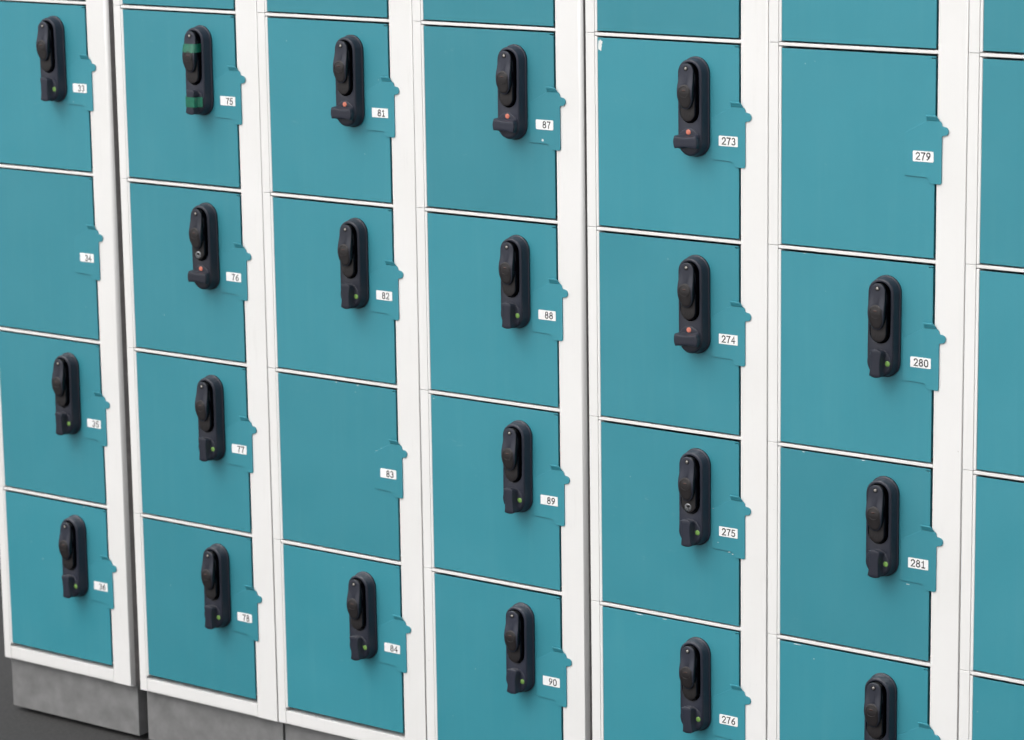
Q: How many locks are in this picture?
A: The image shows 21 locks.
